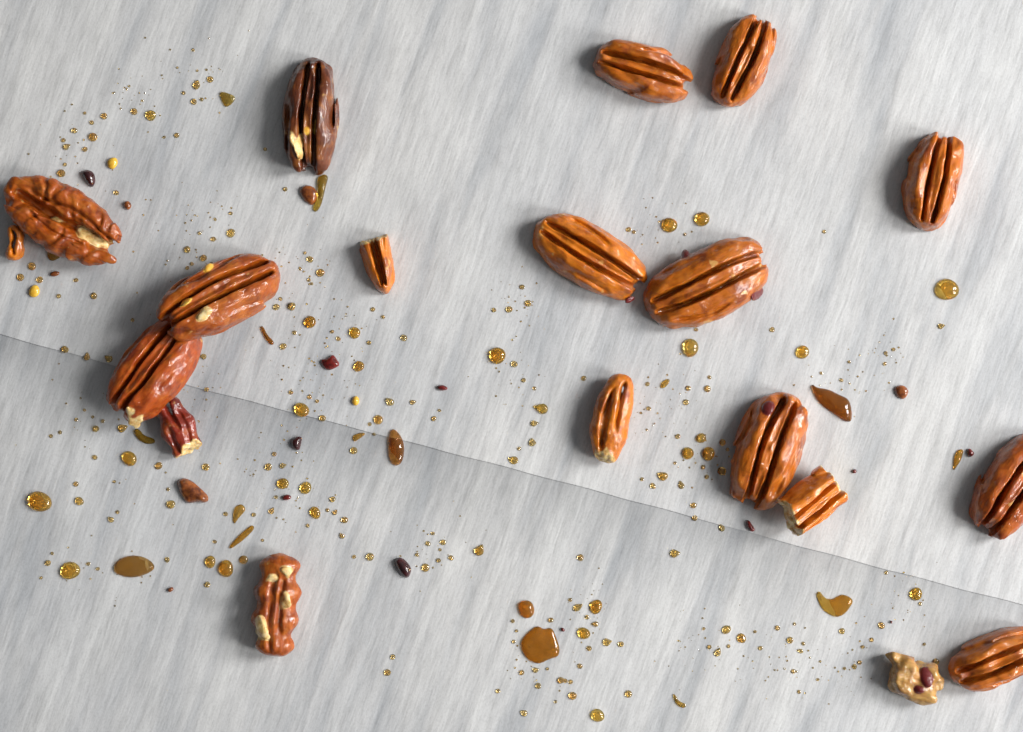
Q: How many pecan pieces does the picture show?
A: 19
